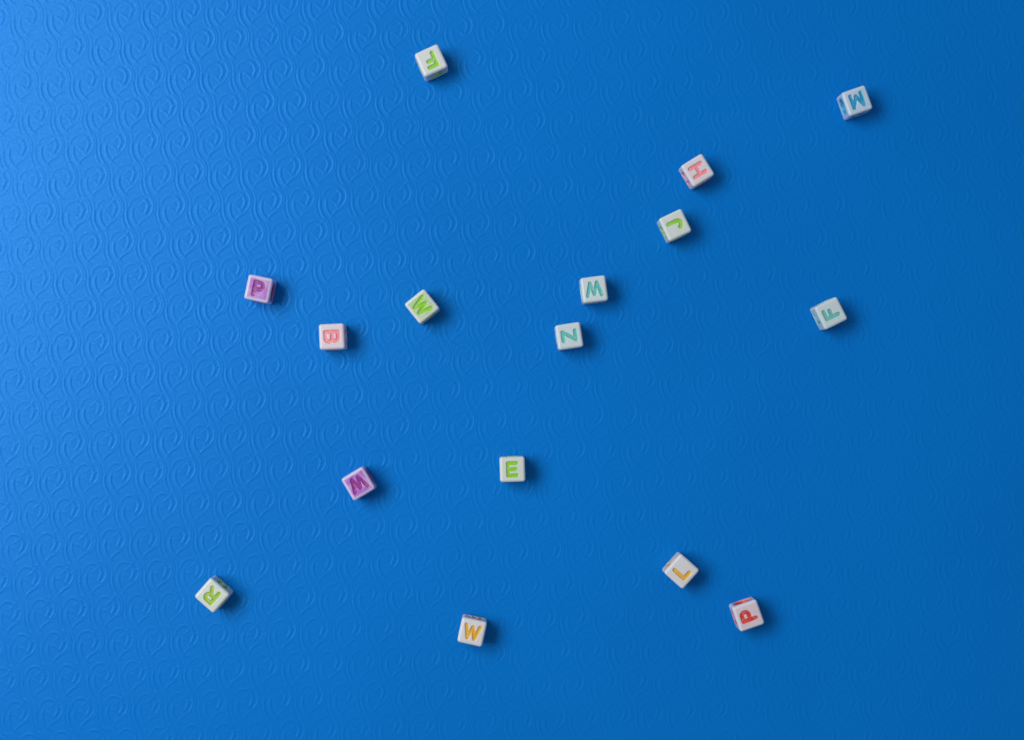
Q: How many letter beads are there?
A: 16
